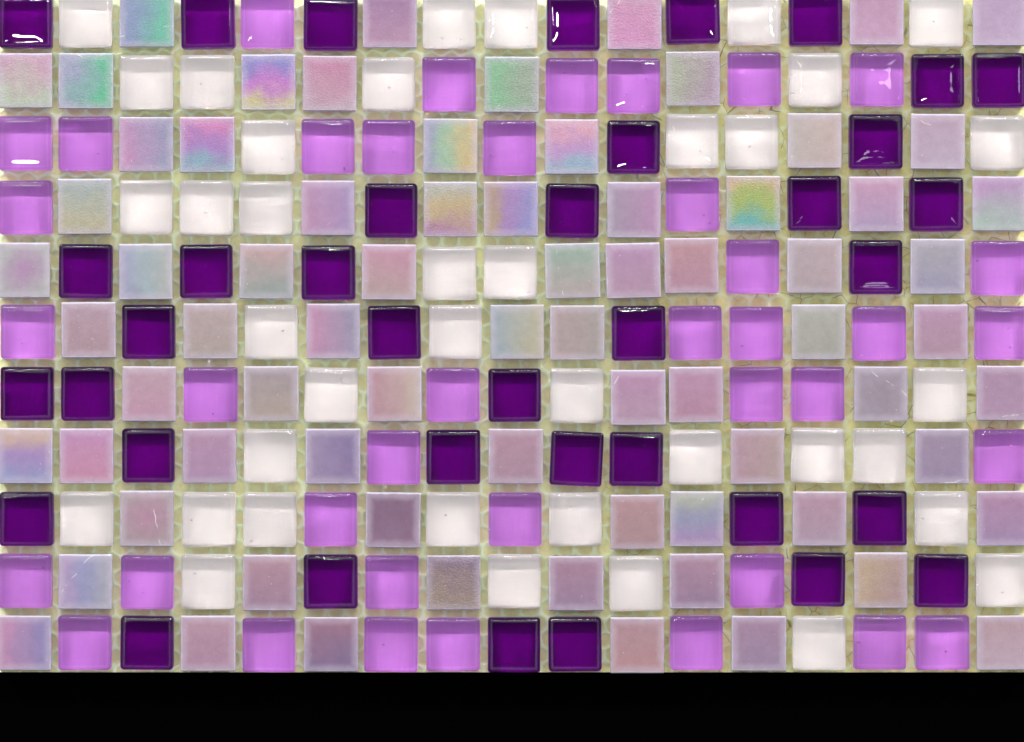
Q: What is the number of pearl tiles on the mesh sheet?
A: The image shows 73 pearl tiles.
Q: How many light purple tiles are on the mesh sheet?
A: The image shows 39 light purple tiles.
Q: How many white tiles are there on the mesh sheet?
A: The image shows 38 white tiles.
